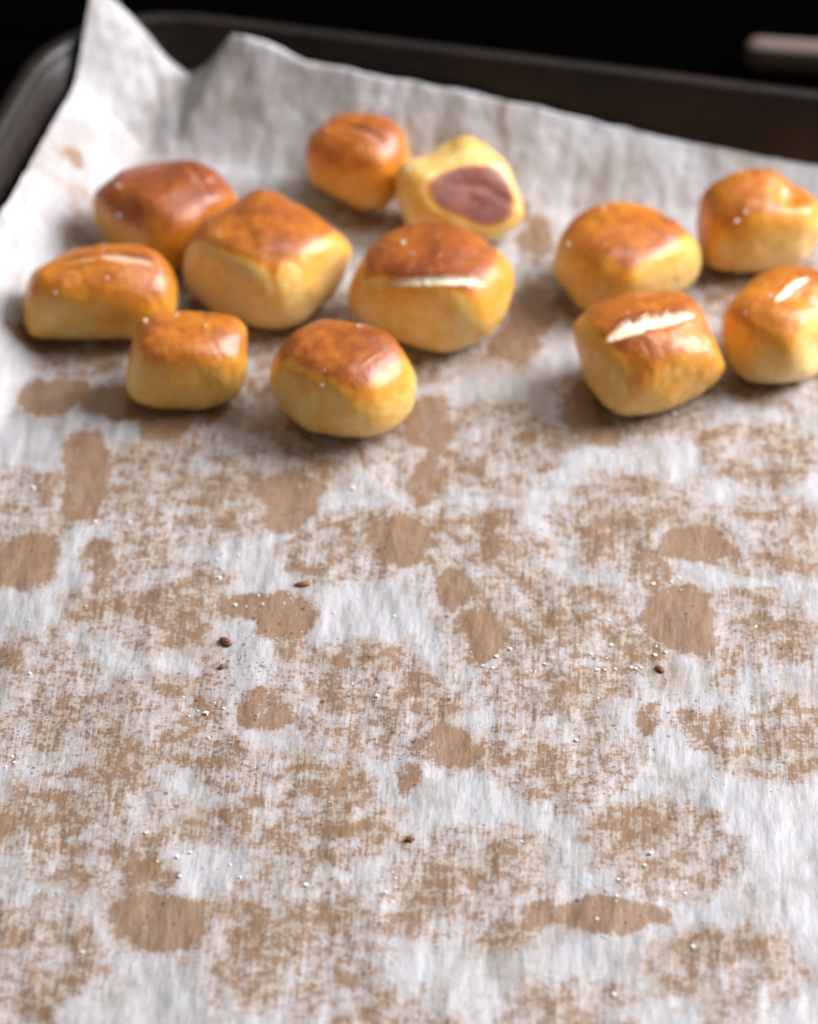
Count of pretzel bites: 12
